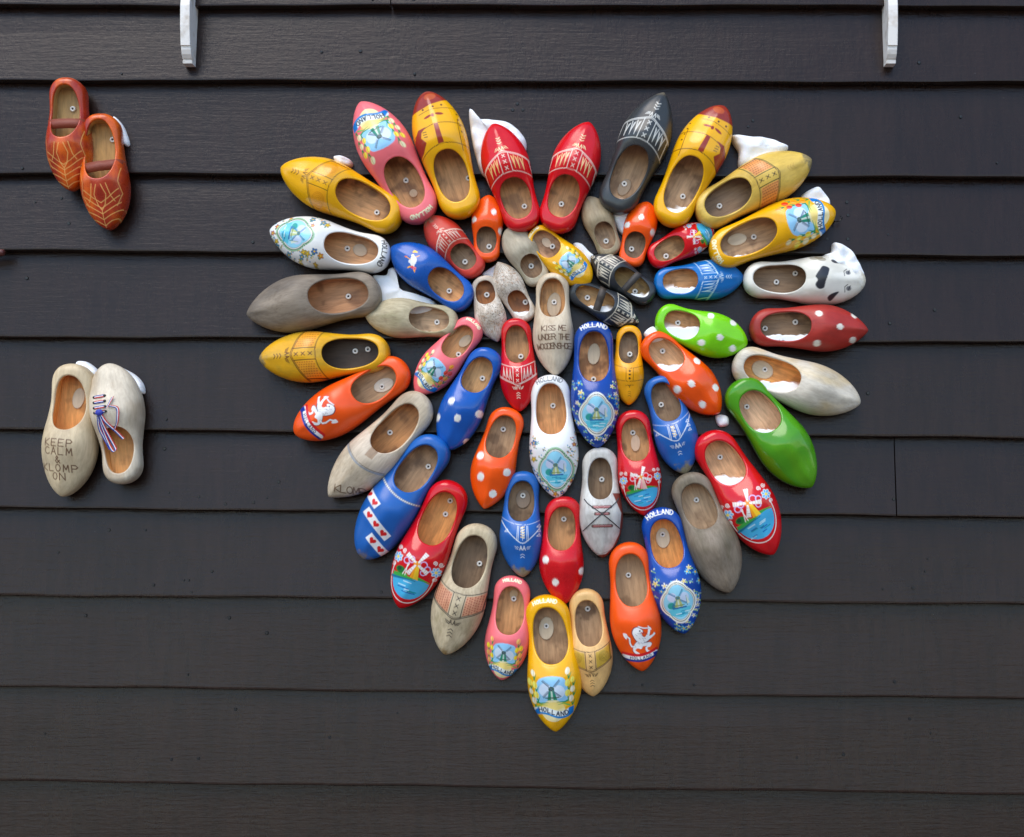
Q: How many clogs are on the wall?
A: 61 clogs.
